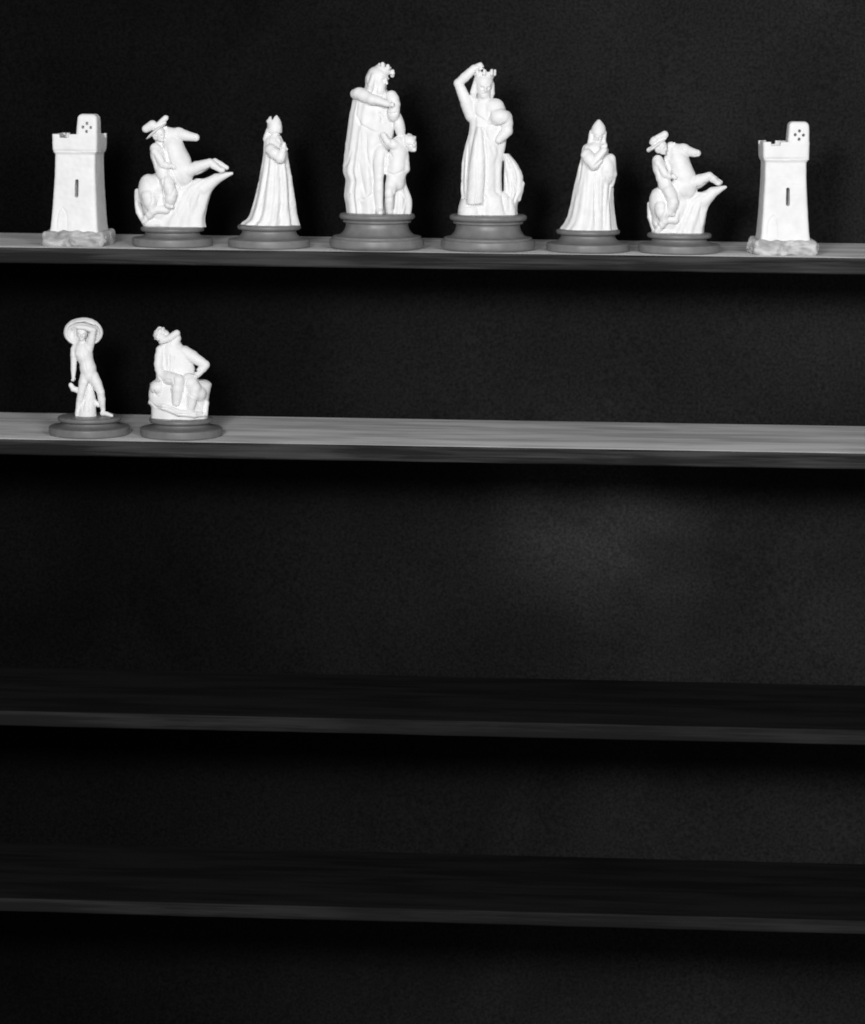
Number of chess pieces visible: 10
